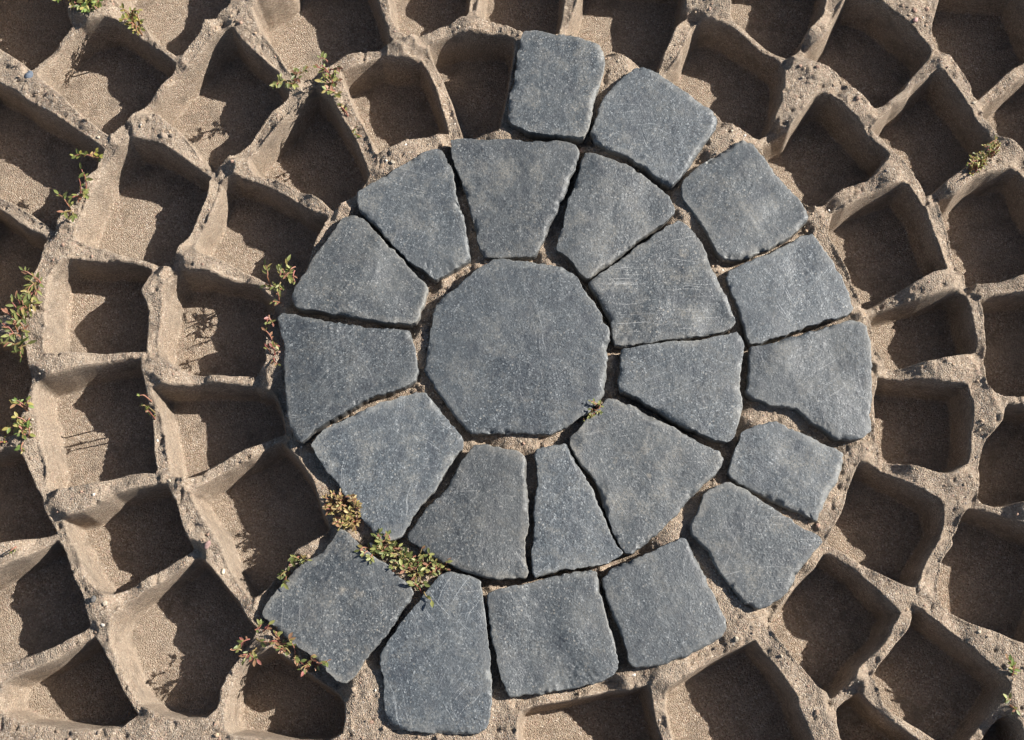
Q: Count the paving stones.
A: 23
